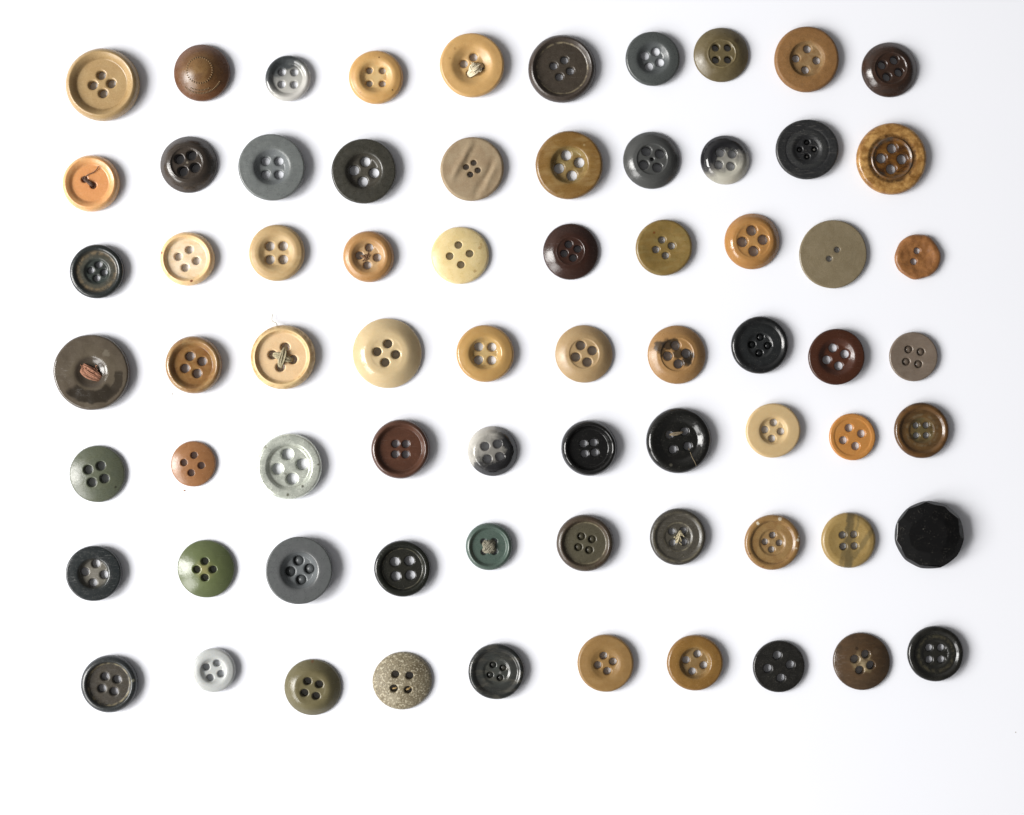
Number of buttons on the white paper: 70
